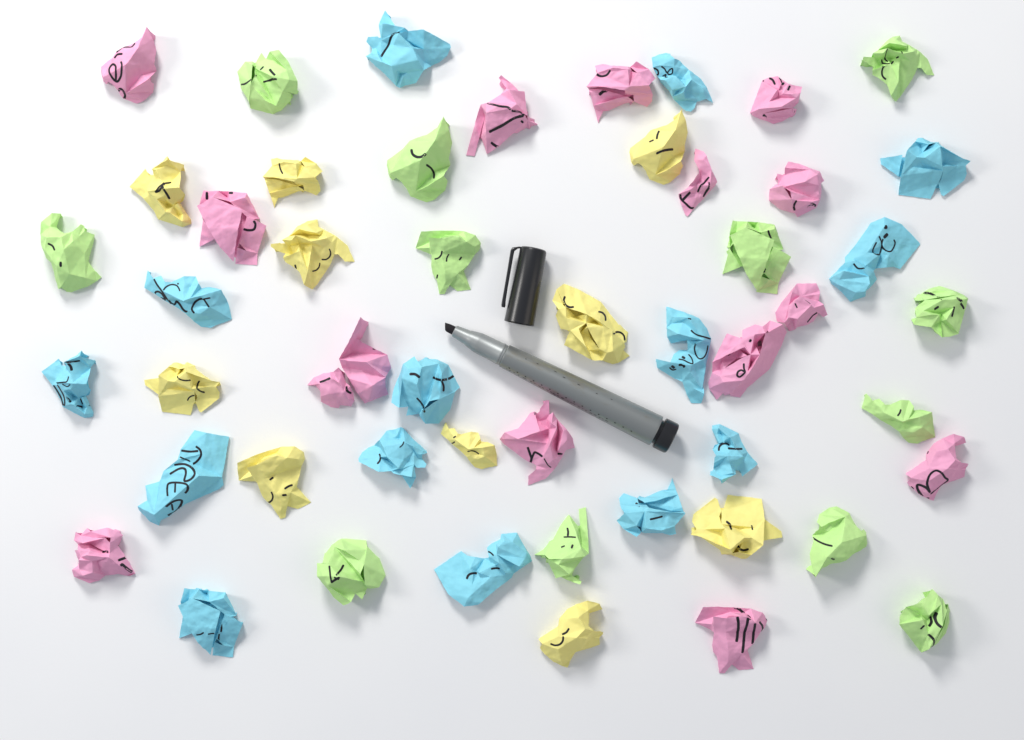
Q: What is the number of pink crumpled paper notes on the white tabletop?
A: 15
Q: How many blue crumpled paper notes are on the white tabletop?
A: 14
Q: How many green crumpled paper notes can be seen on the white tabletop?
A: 12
